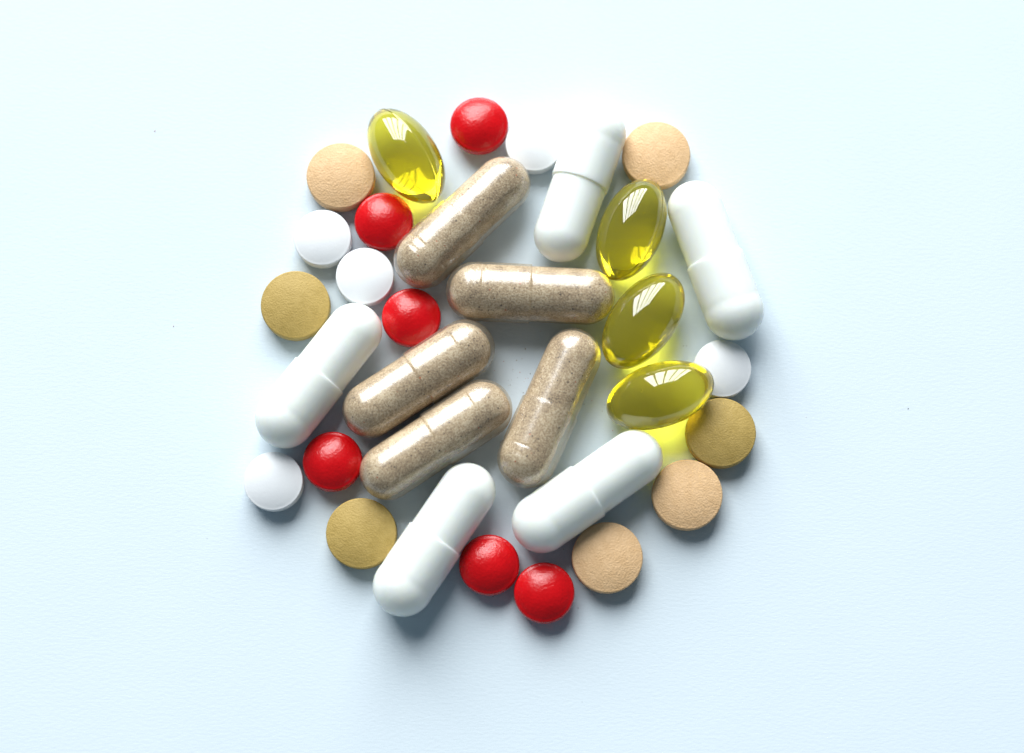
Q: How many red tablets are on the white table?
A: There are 6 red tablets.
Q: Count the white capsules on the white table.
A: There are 5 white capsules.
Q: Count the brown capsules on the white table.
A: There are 5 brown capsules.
